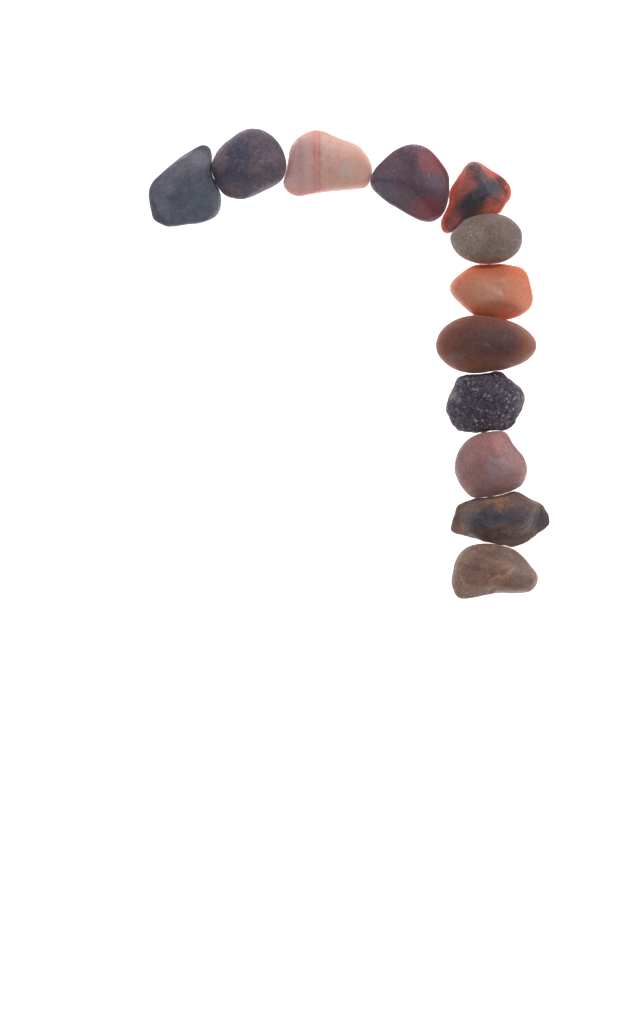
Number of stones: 12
